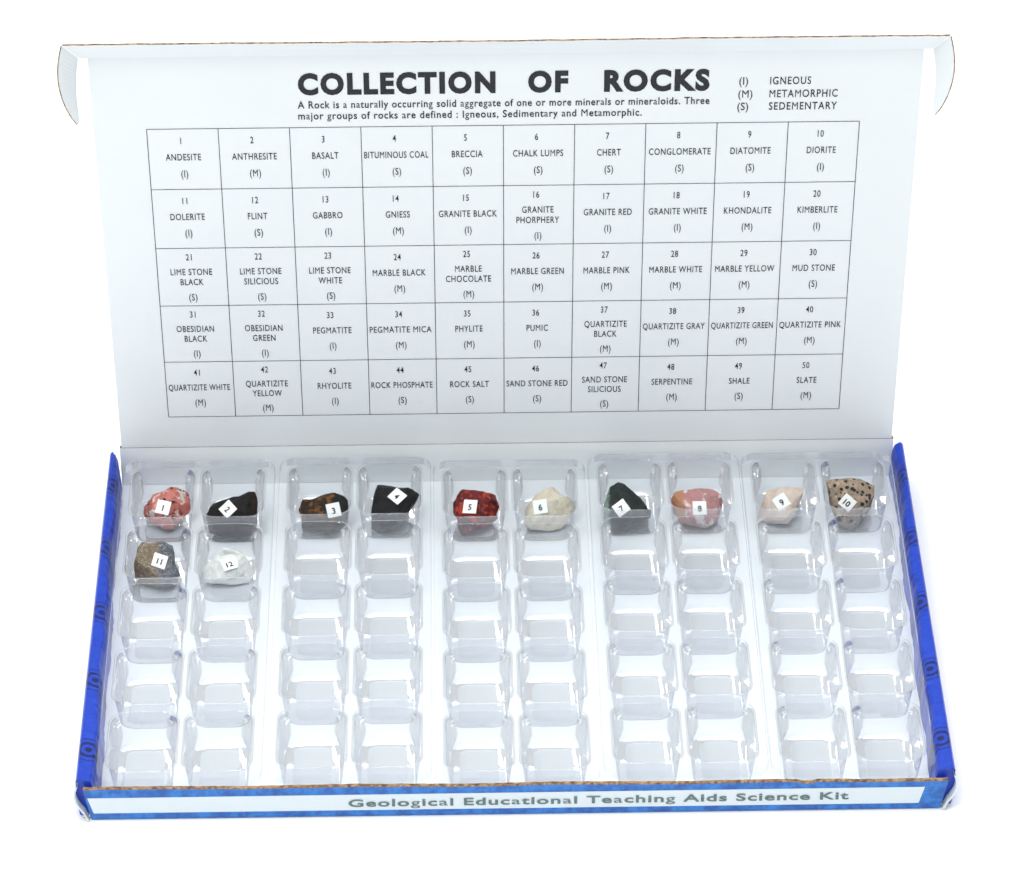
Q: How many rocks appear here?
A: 12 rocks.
